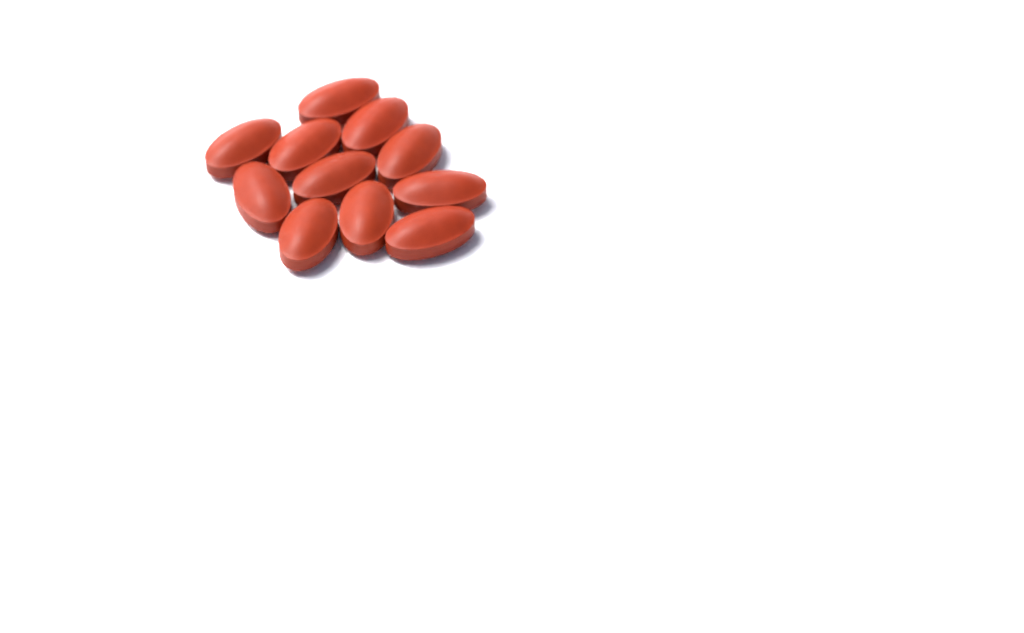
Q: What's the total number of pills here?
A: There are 11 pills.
